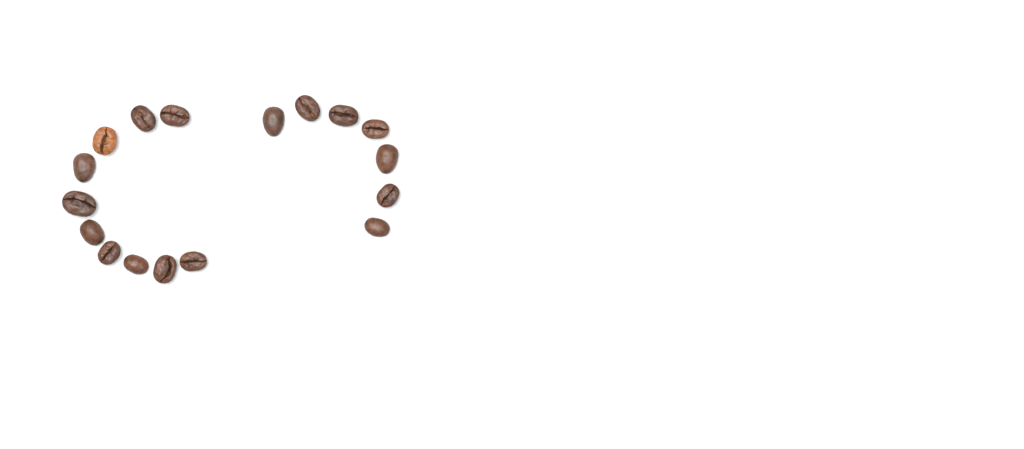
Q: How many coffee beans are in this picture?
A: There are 17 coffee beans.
